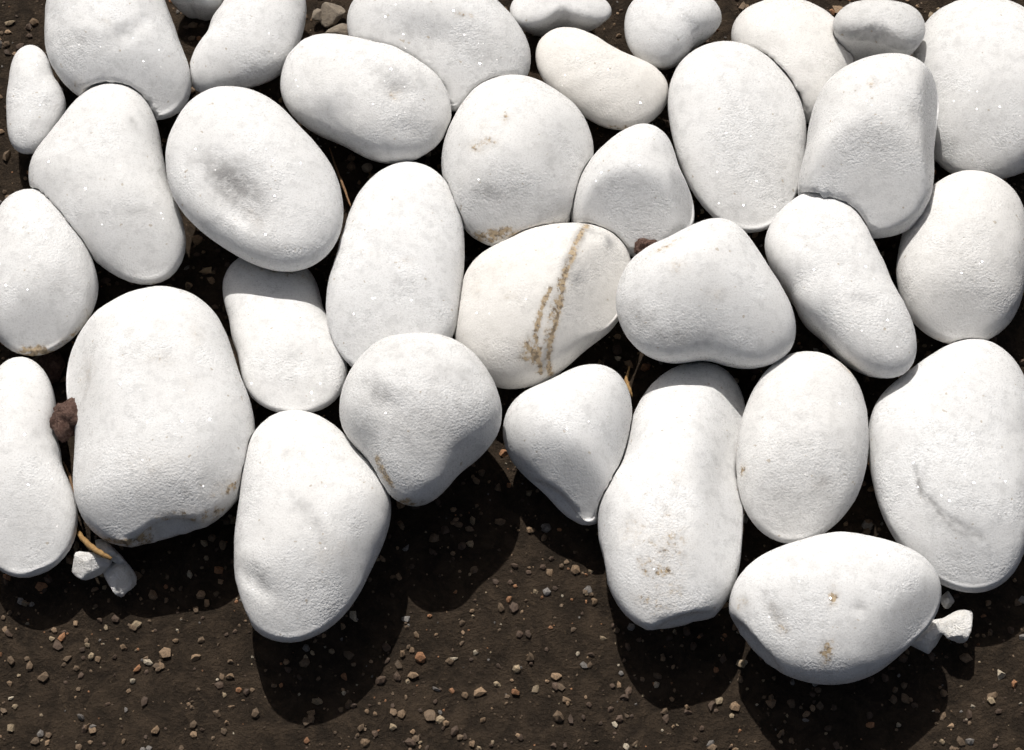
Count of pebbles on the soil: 34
